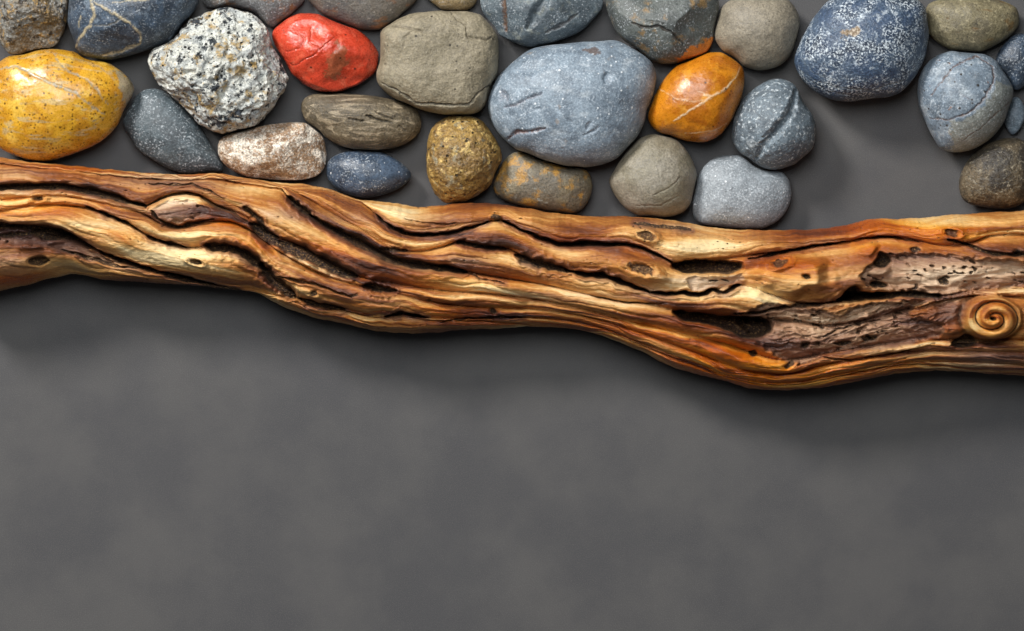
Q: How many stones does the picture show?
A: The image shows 29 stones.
